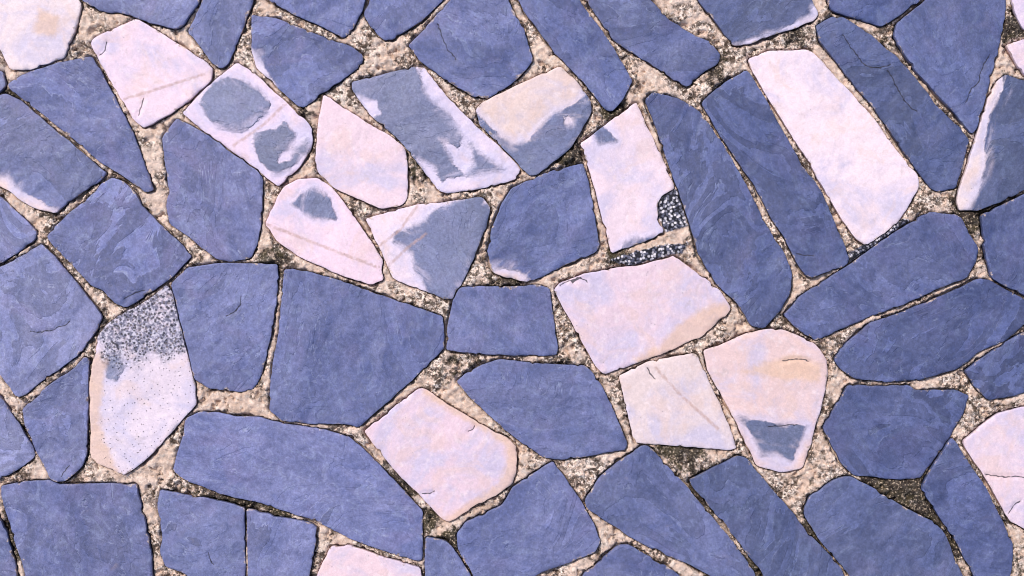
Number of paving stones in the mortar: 65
